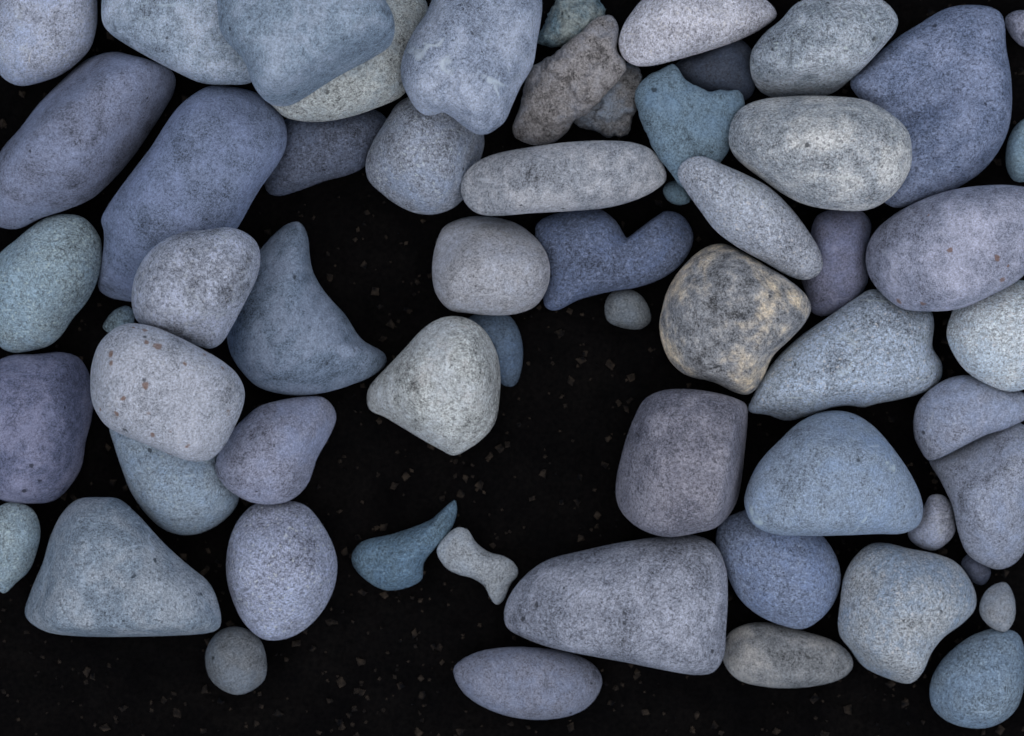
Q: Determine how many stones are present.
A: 60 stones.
